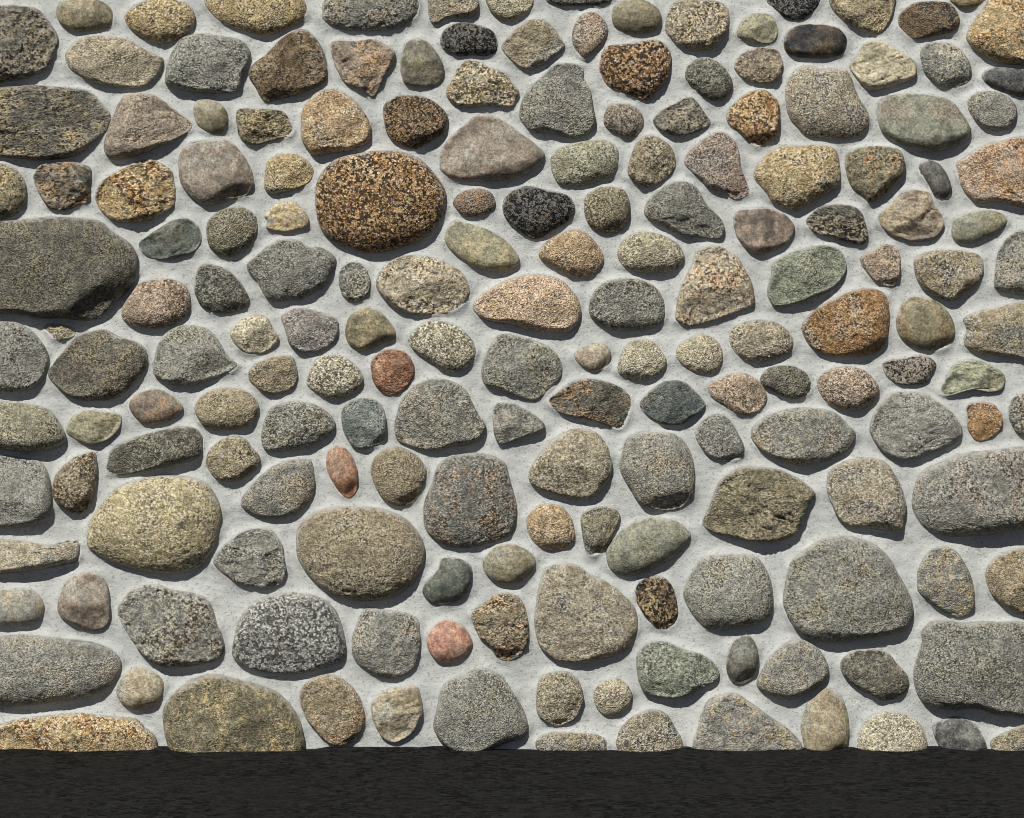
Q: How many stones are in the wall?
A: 181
